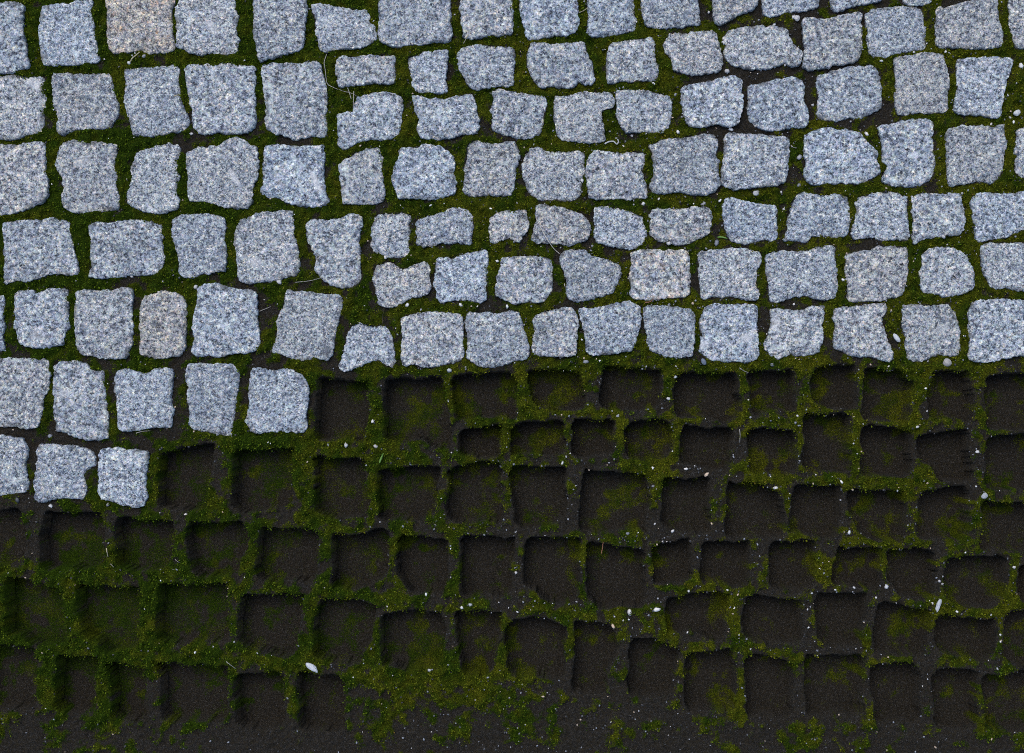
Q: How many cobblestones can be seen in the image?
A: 108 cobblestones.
